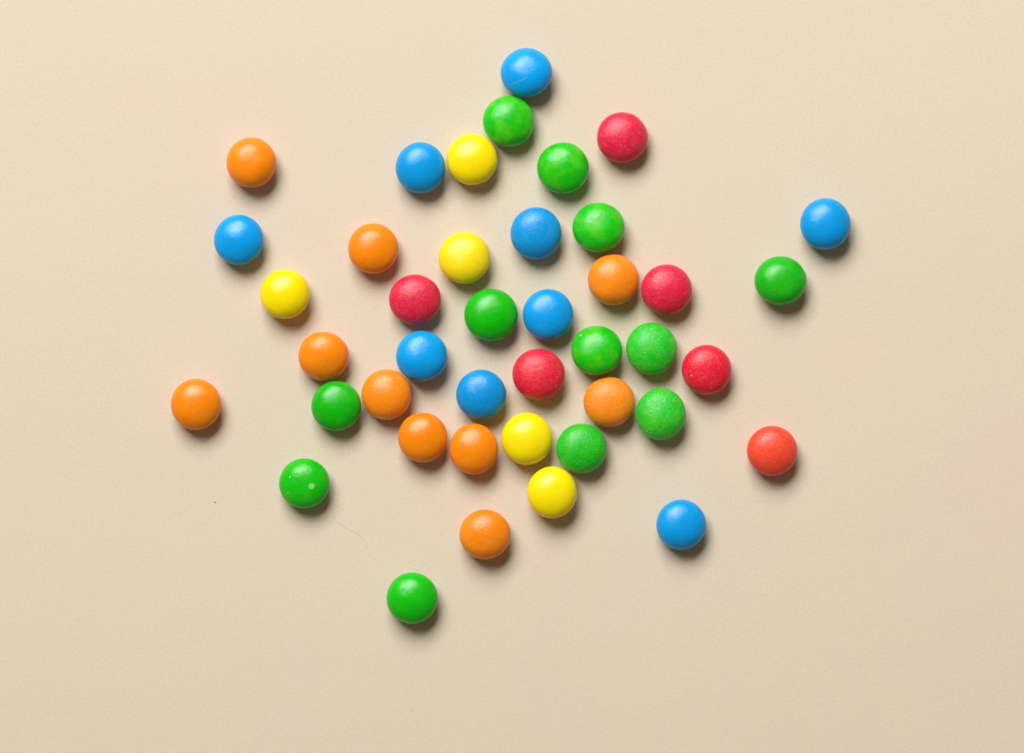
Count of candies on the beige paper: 42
